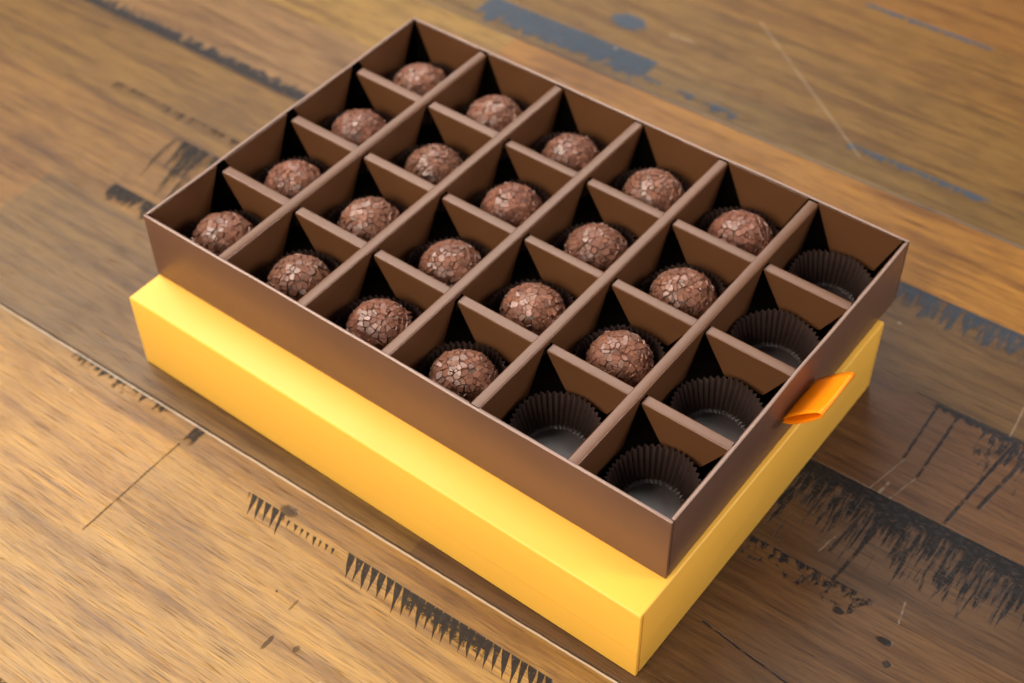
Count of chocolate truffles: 19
